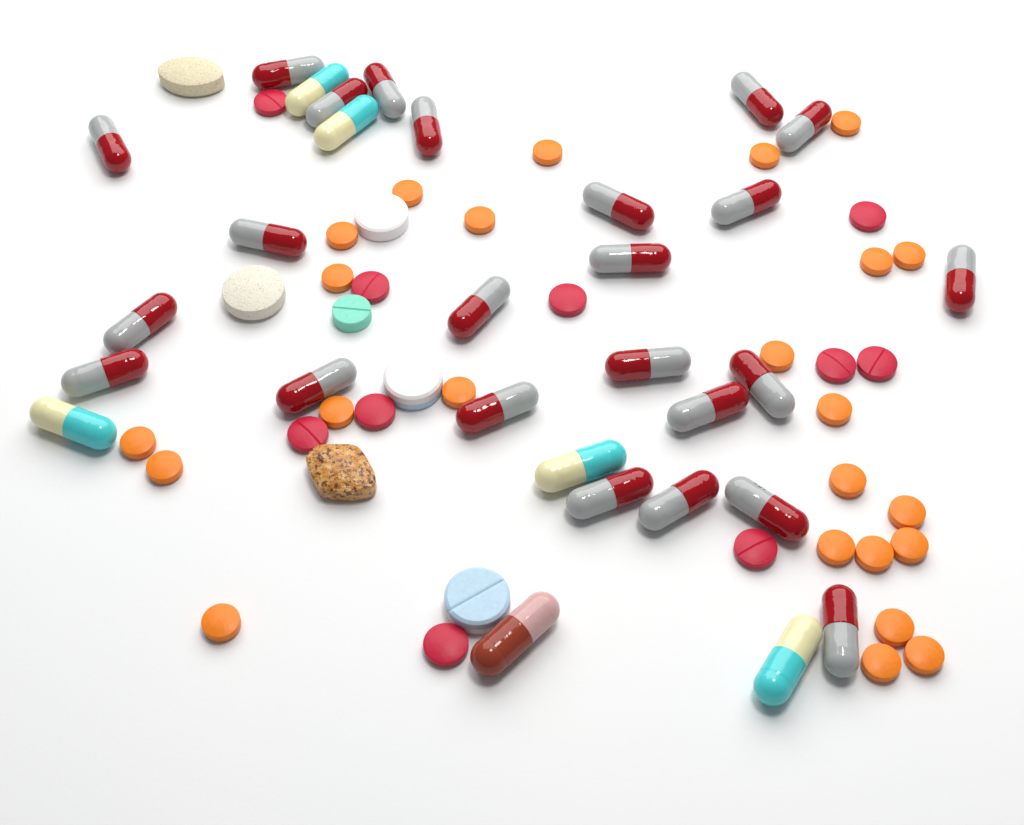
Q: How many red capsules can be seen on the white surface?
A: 24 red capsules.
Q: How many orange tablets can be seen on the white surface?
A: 24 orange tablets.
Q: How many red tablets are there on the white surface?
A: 10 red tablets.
